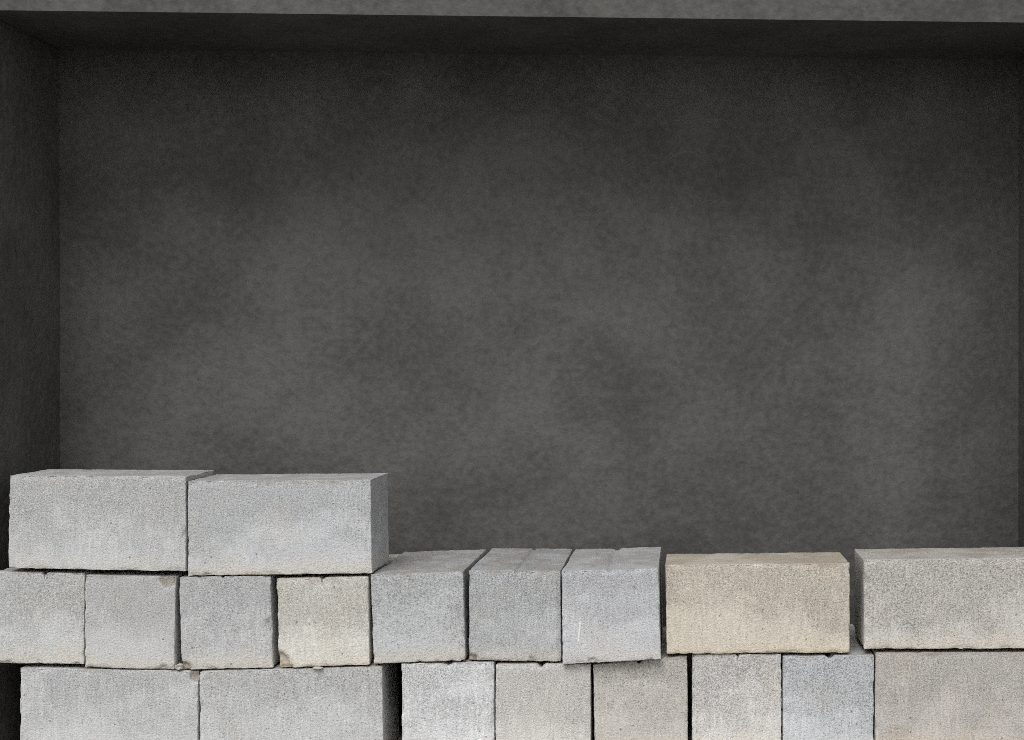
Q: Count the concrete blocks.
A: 19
